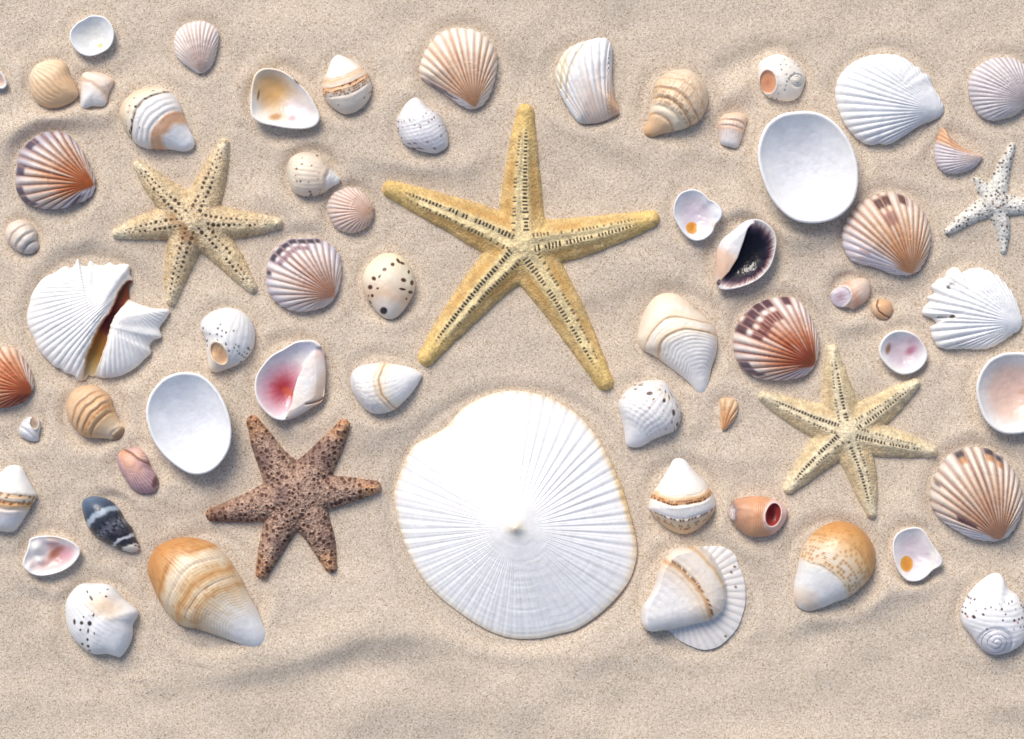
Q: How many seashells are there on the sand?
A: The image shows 58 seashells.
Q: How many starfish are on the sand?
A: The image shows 5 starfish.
